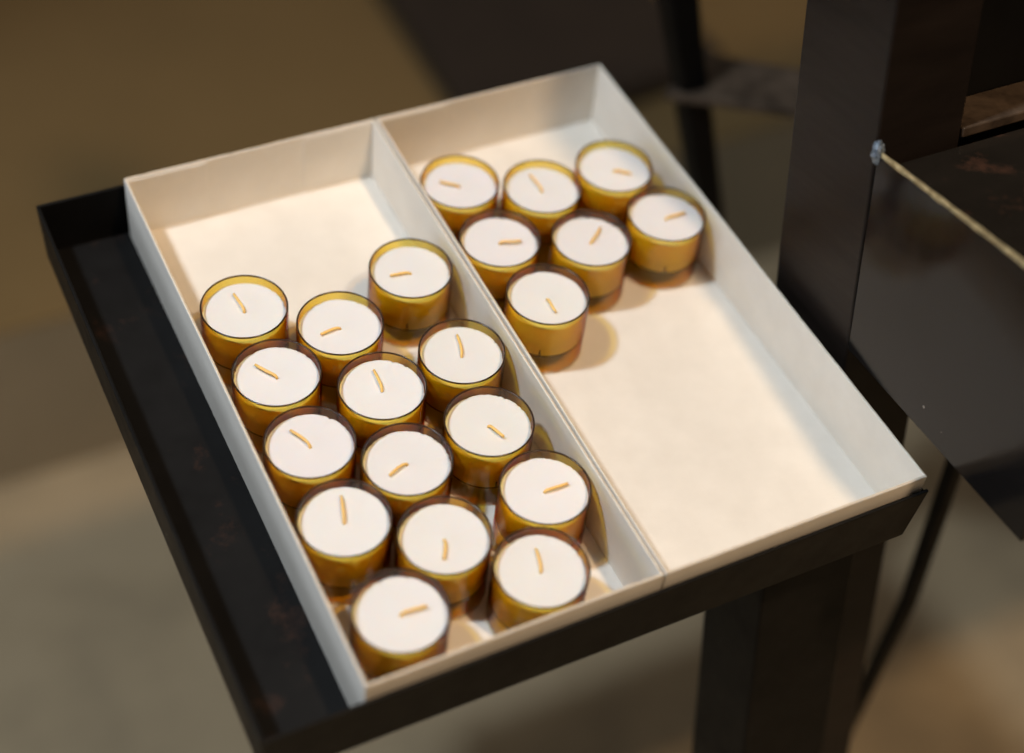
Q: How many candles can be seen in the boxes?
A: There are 21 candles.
